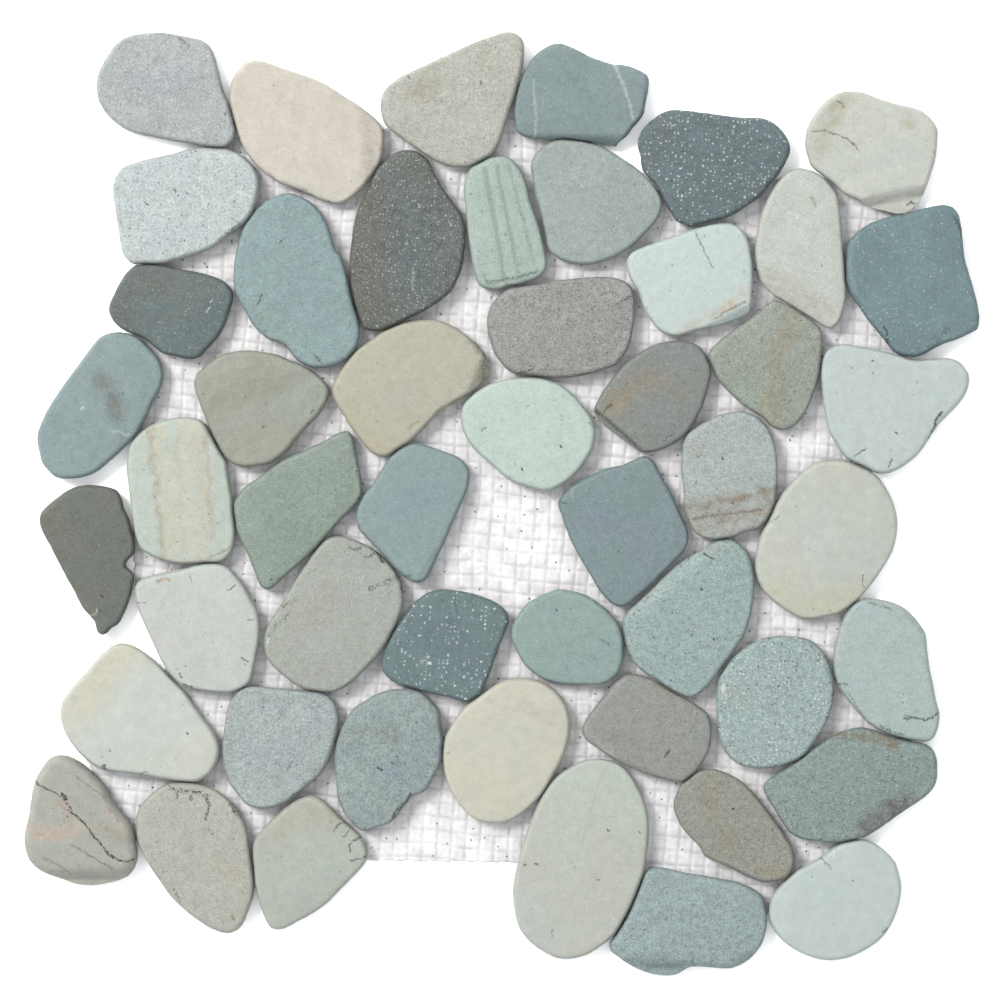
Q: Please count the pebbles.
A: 50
